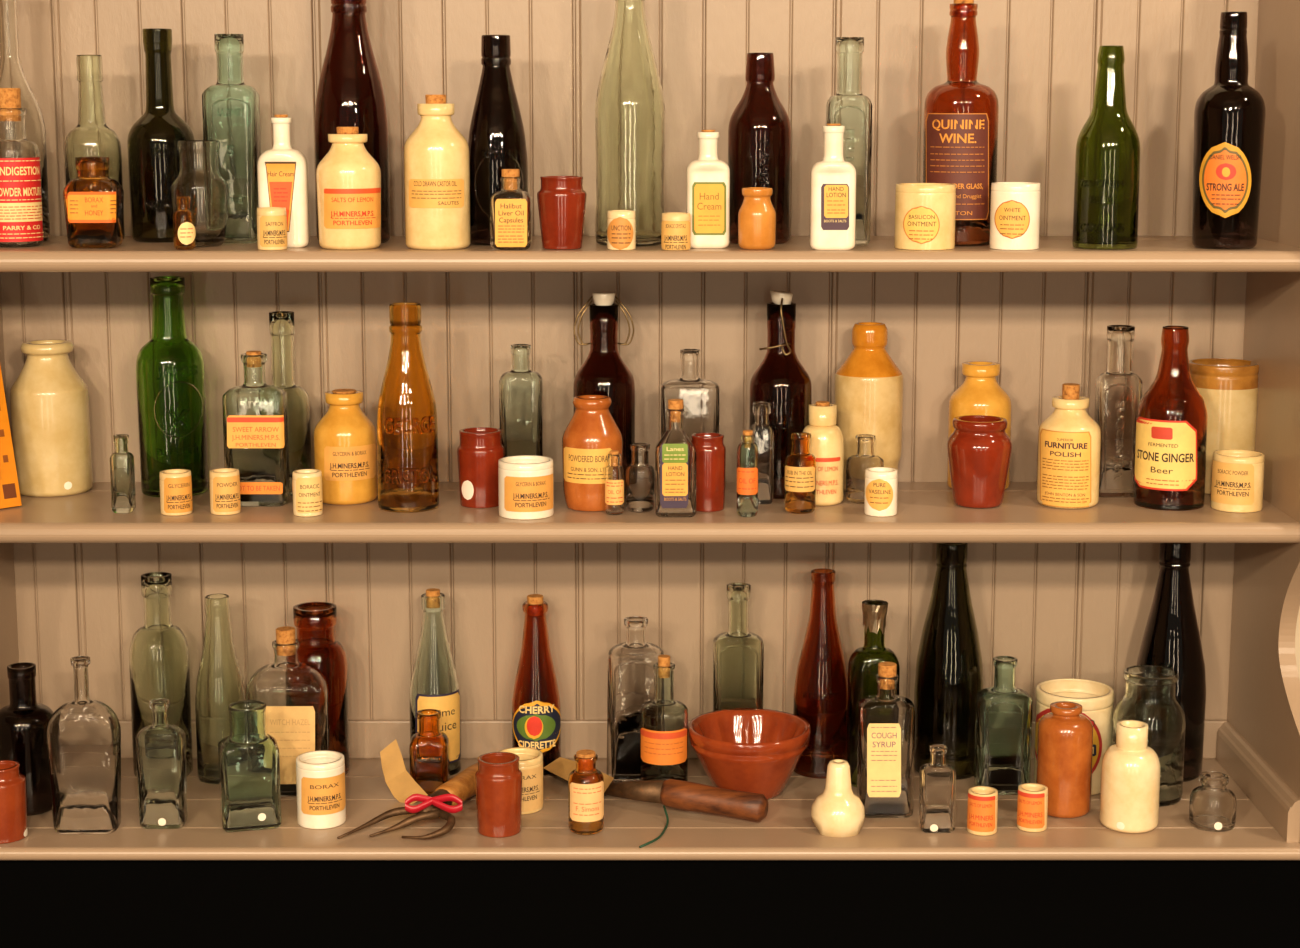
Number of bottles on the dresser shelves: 70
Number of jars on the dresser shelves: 27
